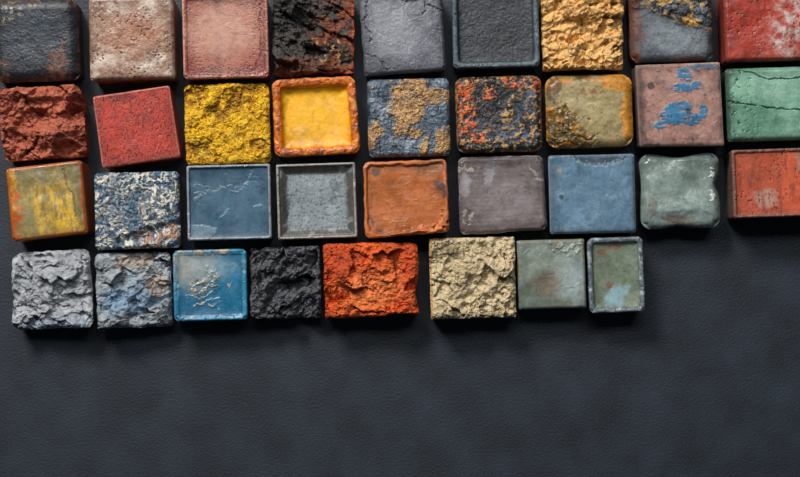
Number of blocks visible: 35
